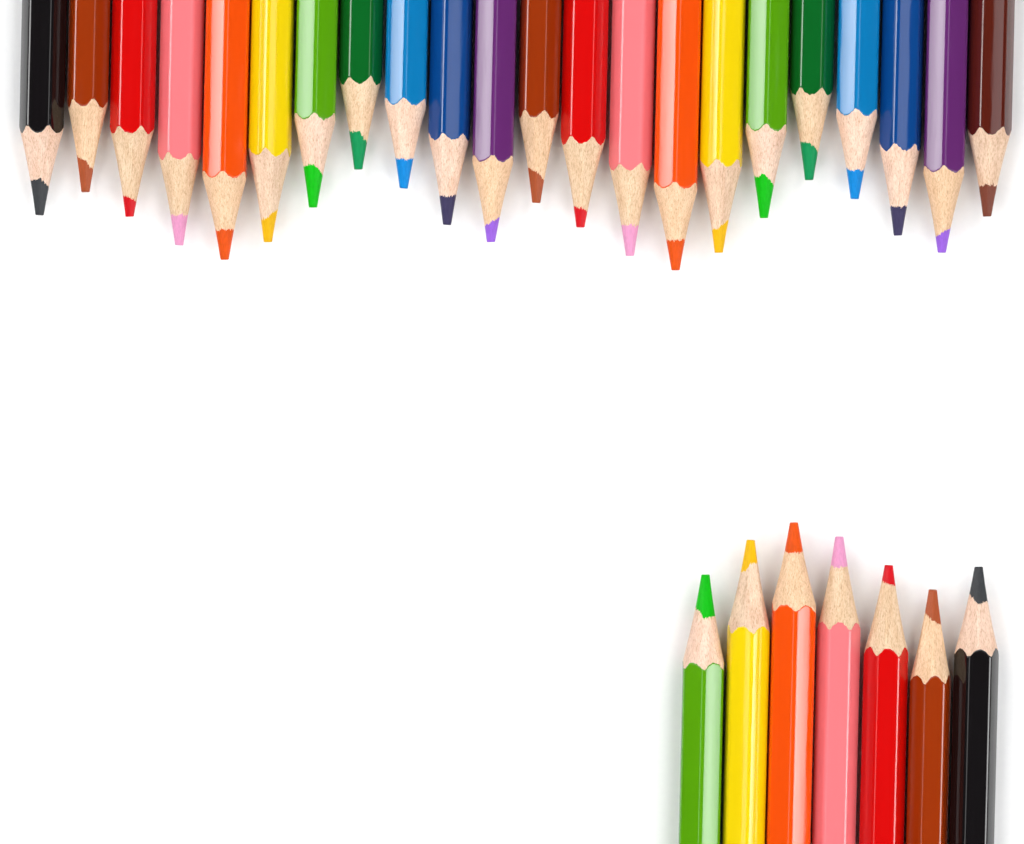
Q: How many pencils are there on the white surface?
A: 29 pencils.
